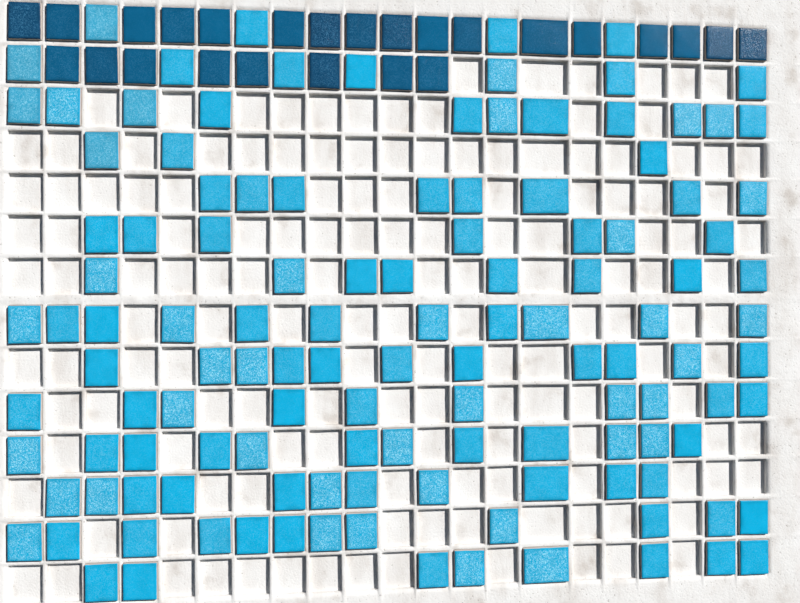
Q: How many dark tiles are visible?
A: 25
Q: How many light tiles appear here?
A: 123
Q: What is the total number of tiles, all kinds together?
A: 148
